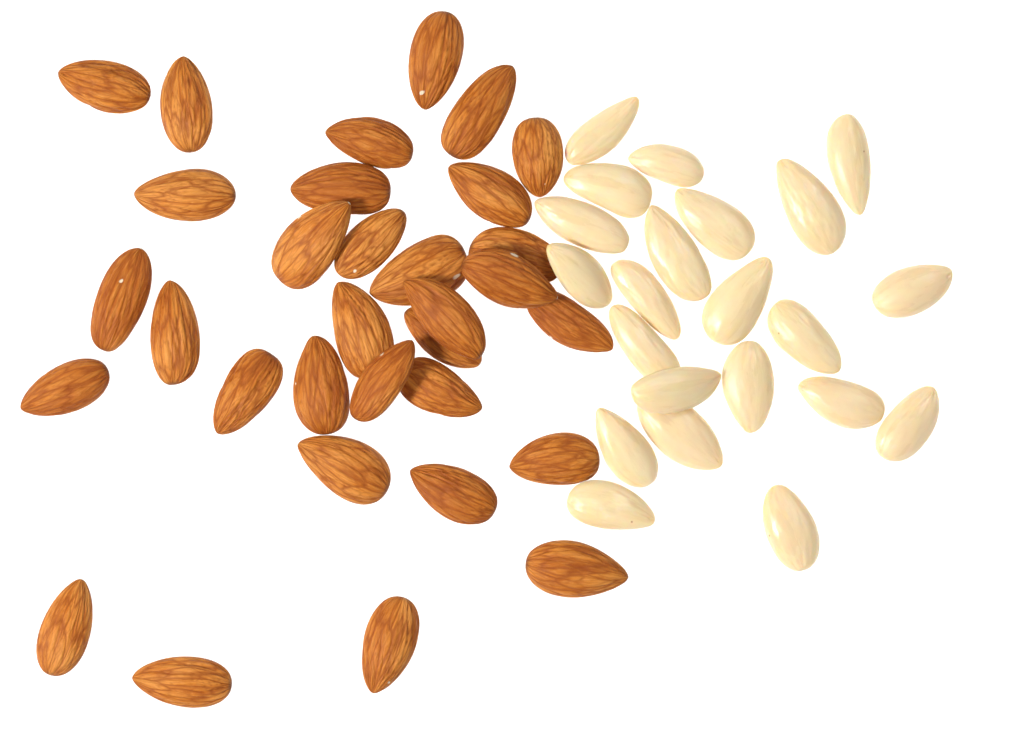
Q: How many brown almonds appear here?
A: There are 32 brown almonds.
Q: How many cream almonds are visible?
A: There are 22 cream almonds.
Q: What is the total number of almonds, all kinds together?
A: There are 54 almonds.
